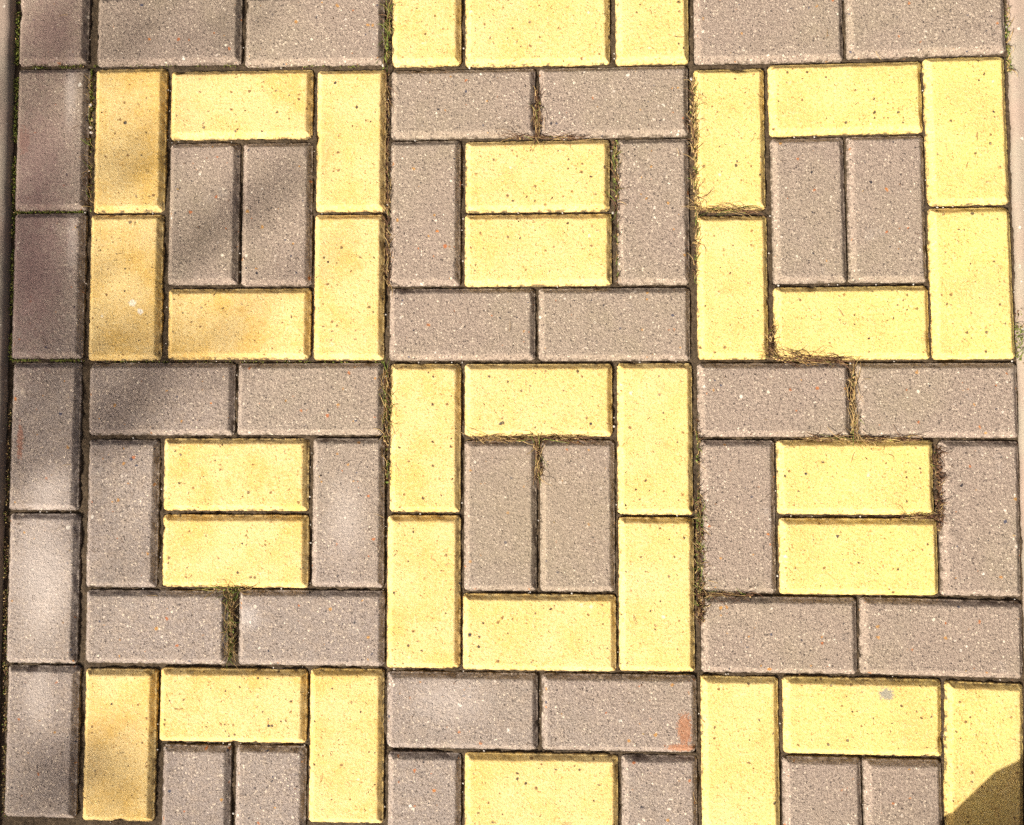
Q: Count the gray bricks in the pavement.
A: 42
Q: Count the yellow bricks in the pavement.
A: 34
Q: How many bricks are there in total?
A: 76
